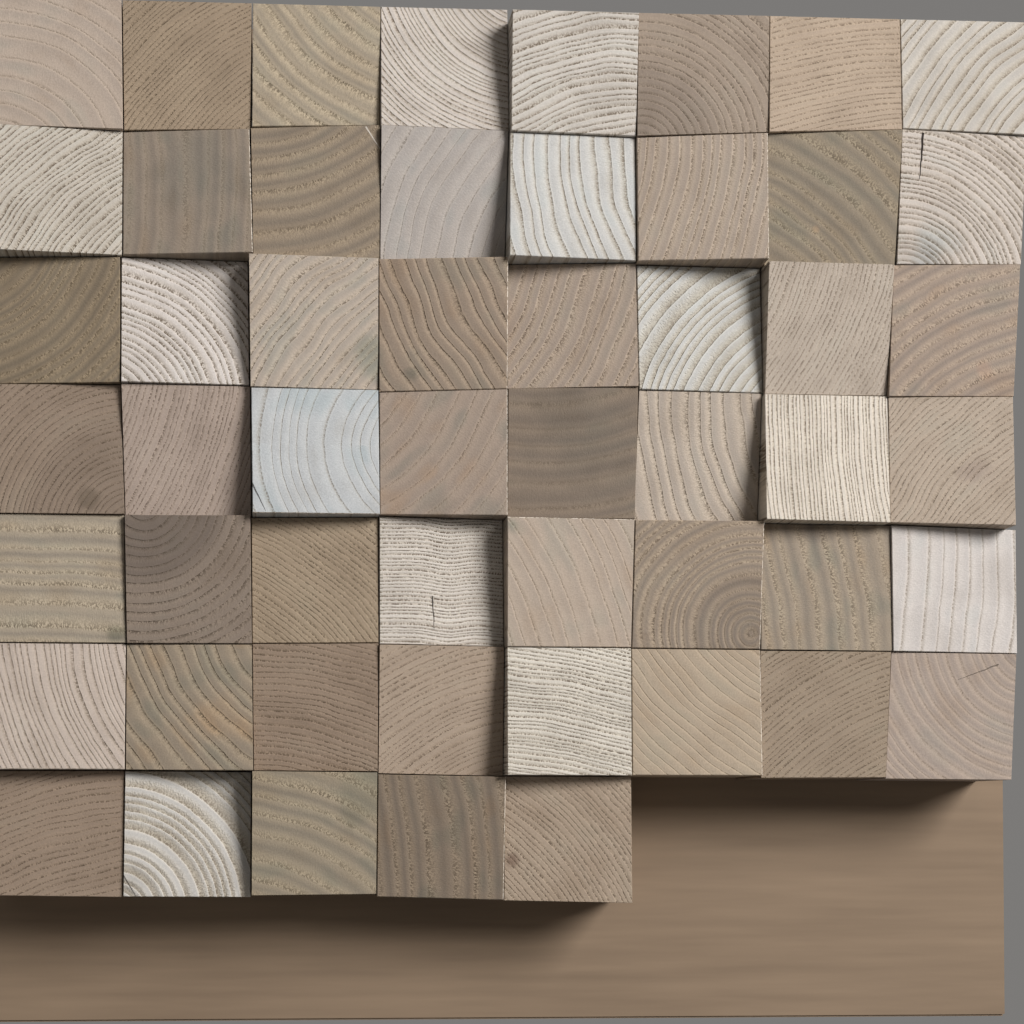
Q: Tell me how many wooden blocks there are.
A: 53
